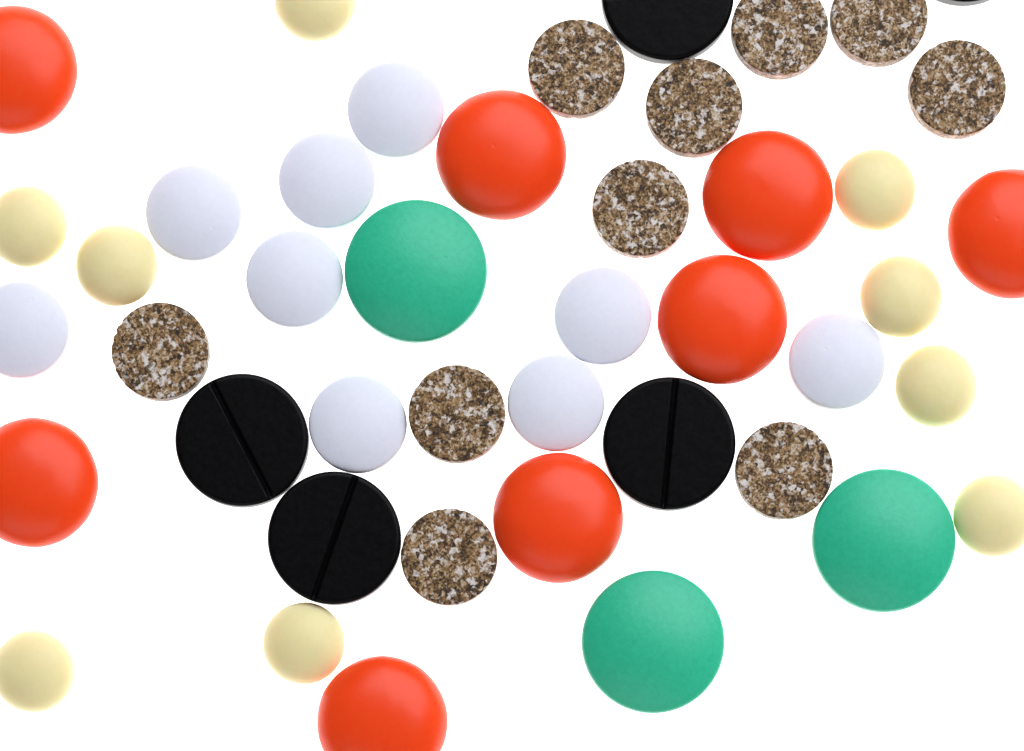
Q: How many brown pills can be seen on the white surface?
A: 10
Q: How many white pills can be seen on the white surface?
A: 9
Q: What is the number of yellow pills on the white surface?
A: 9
